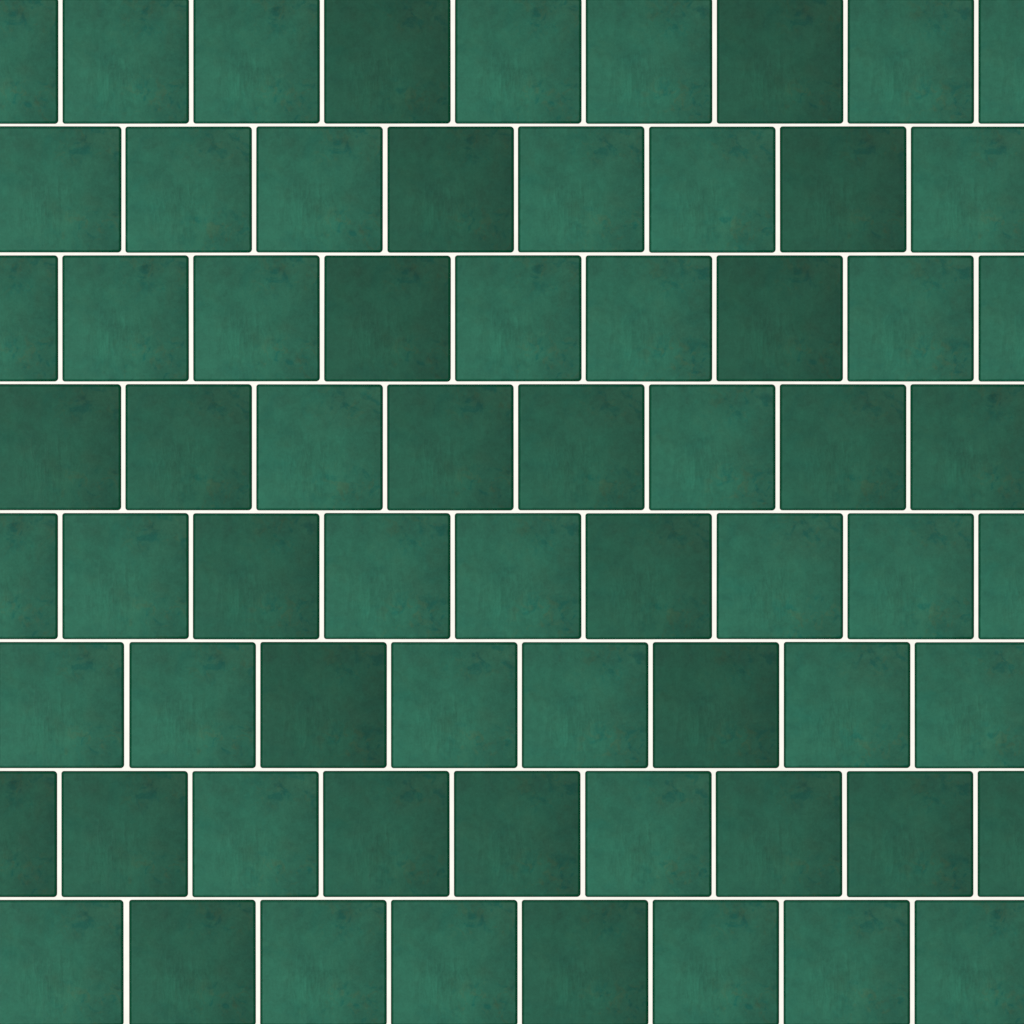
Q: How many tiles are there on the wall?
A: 68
